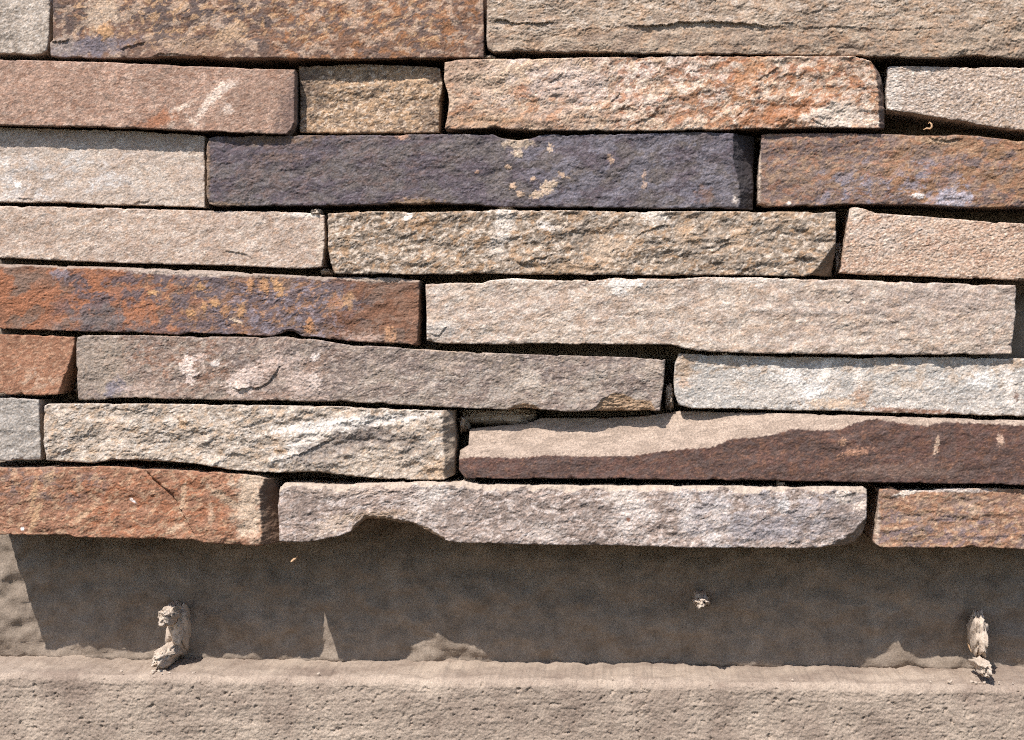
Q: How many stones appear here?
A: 24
